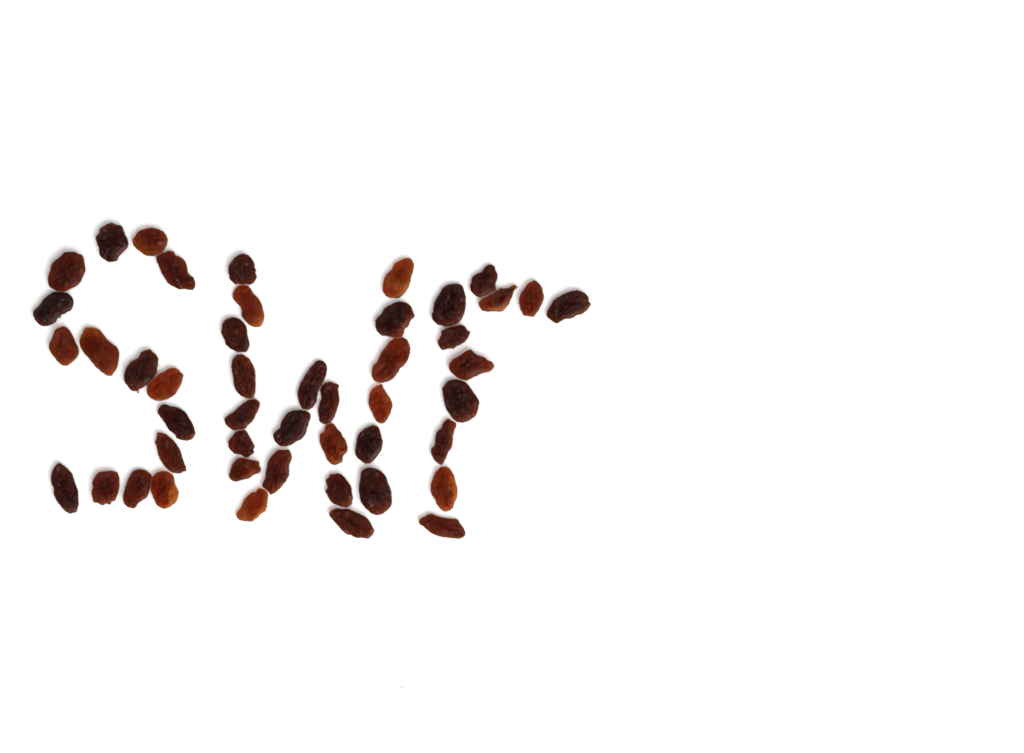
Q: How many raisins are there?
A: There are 47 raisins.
